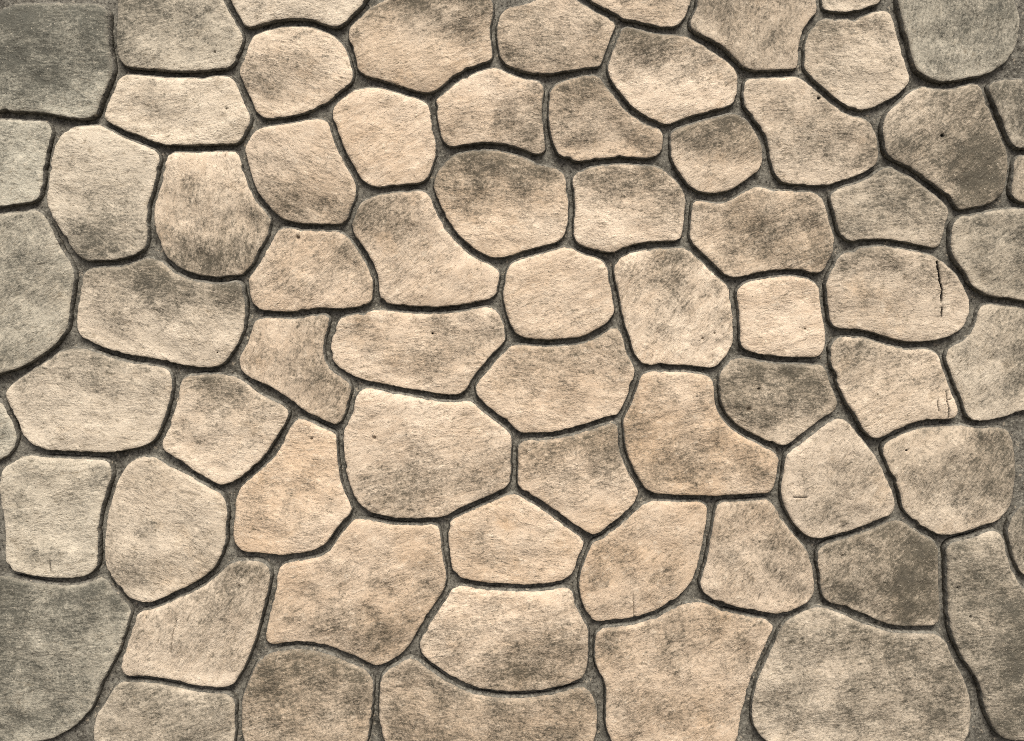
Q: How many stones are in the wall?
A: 70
